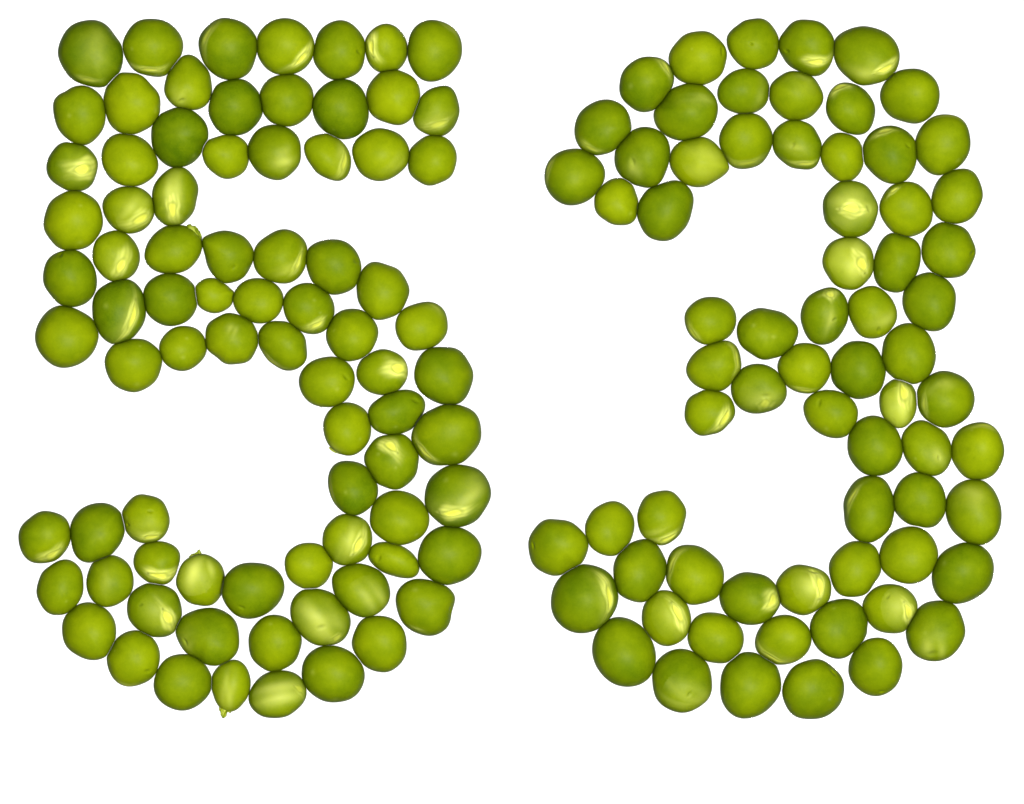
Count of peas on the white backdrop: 149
